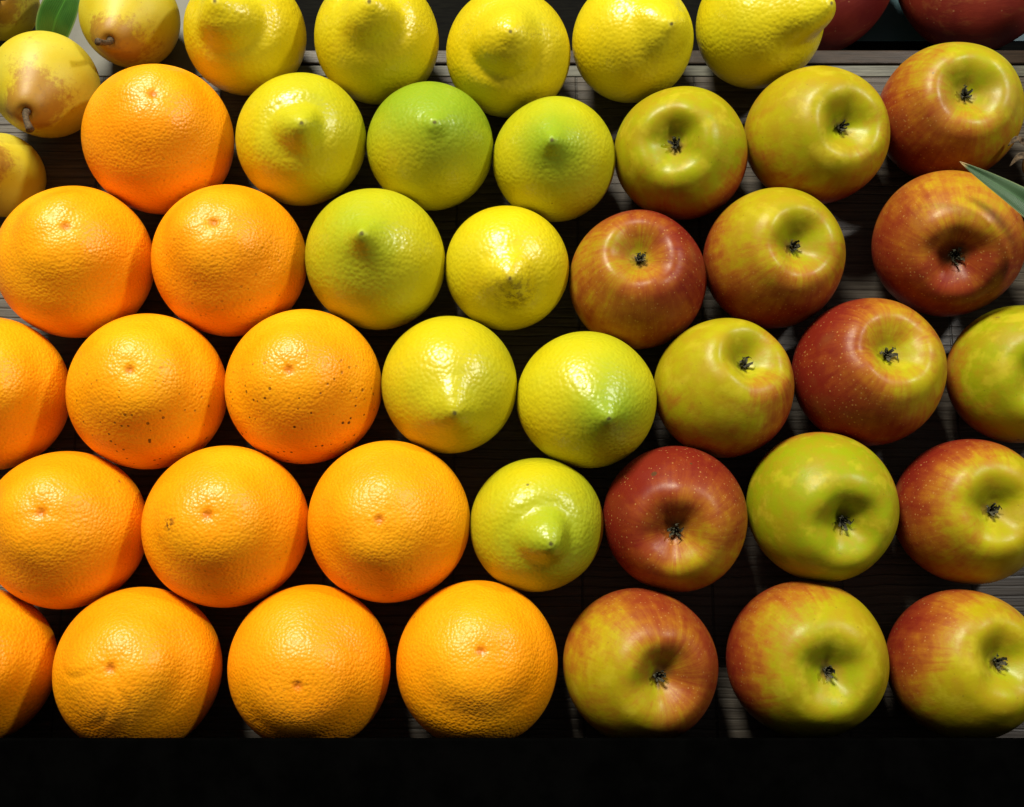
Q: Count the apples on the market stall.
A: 15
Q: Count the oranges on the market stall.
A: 13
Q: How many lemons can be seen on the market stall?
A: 13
